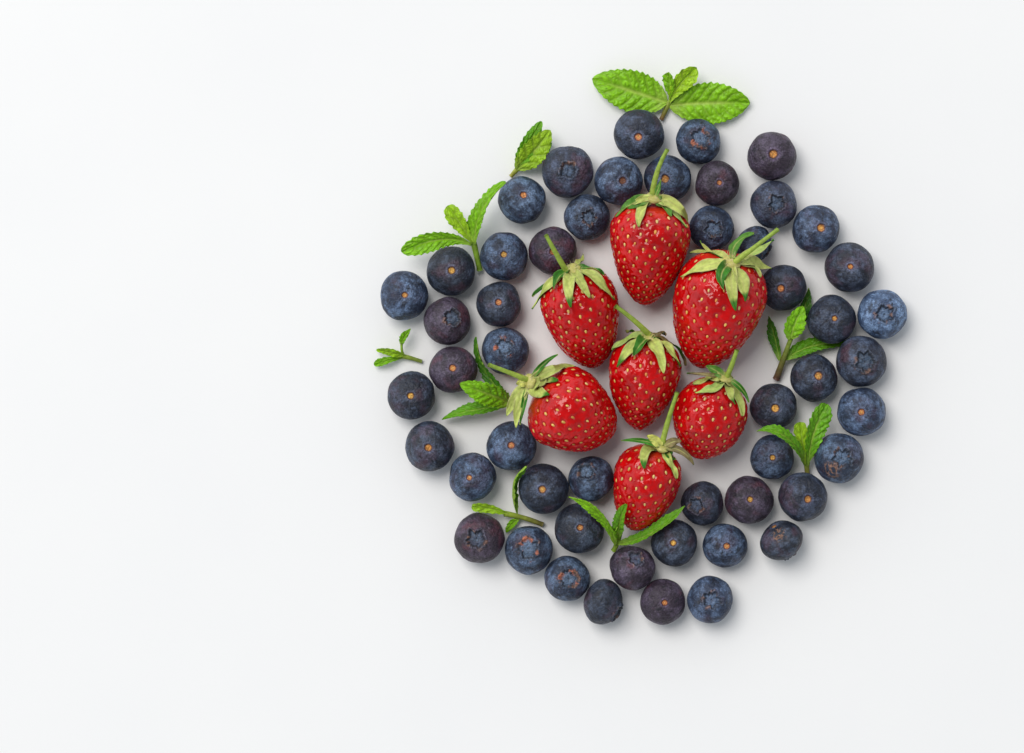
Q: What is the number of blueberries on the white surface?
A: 51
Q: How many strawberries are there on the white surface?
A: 7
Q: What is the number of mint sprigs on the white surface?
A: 9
